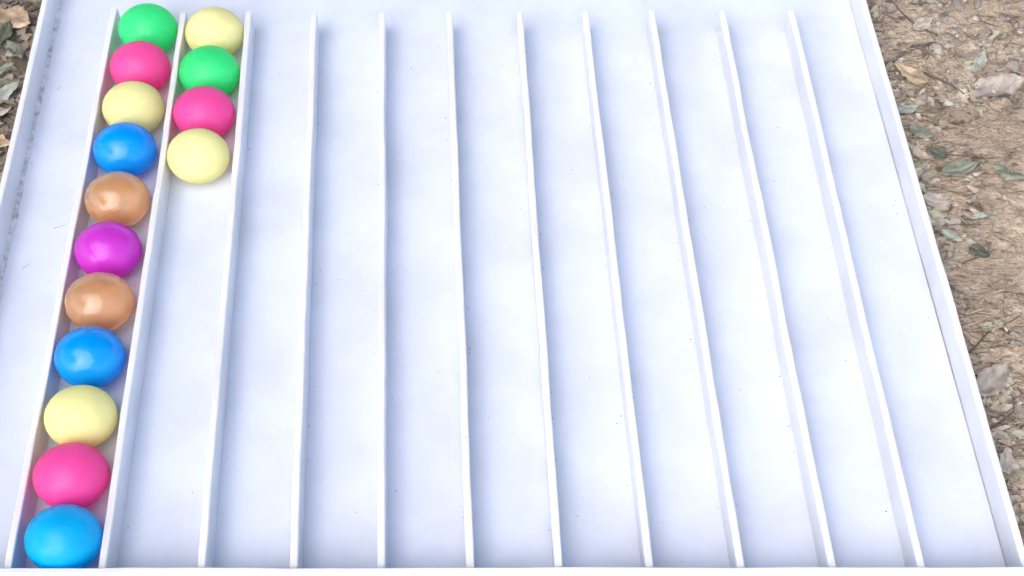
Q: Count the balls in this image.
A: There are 15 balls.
